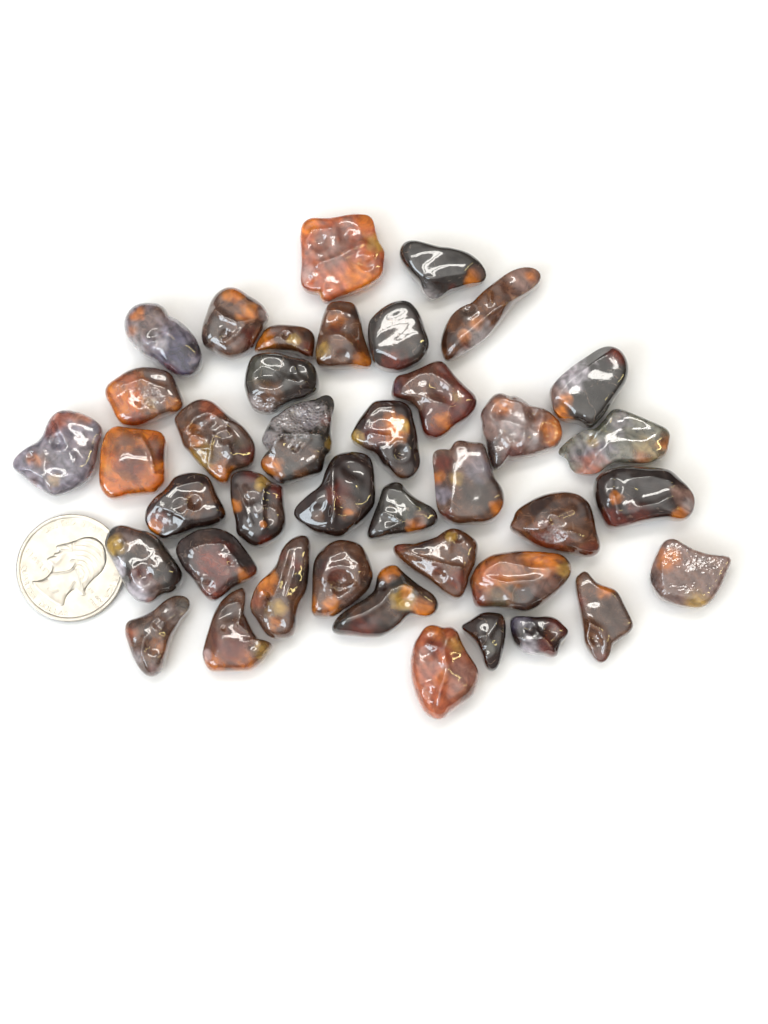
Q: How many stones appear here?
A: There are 40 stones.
